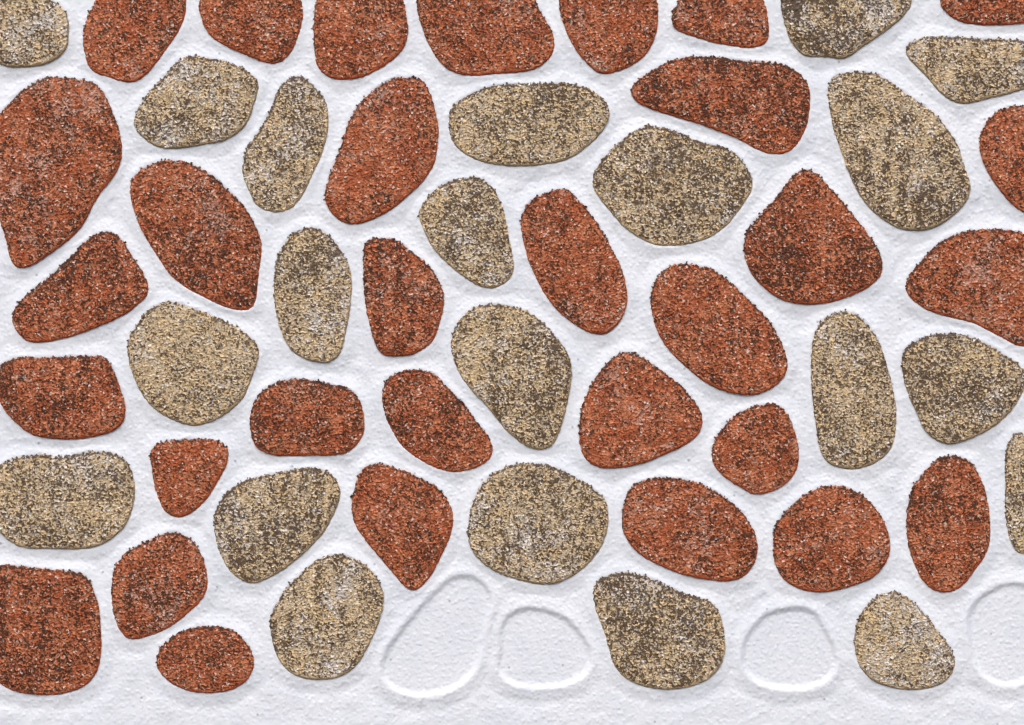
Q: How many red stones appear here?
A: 31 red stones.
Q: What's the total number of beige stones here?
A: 21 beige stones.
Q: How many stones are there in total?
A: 52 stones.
